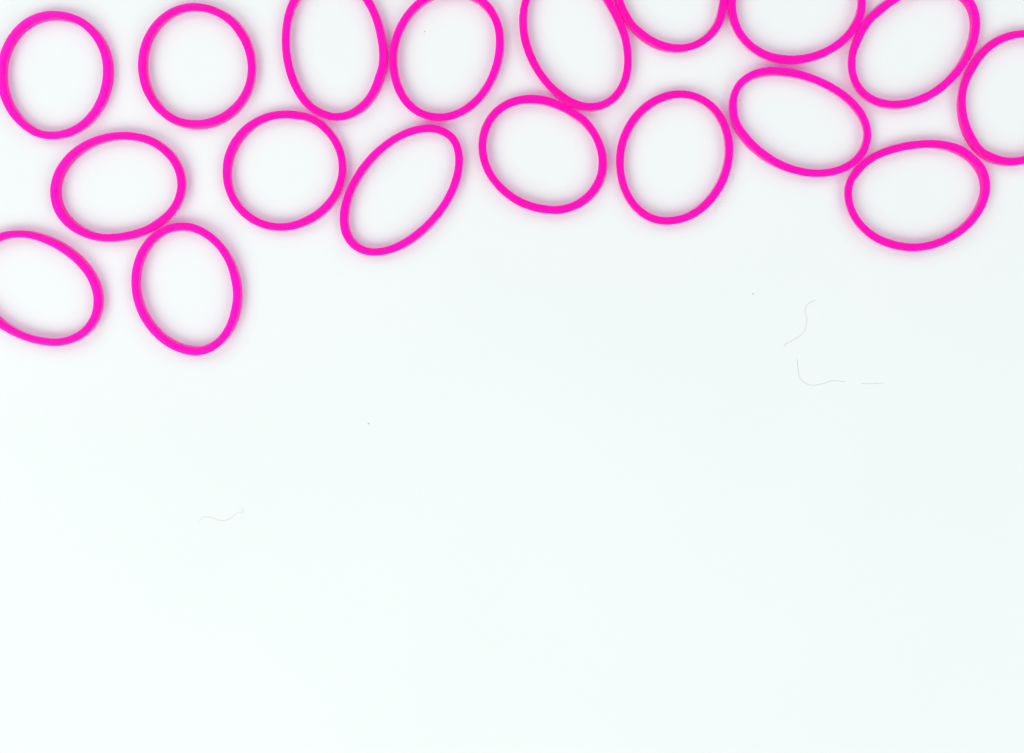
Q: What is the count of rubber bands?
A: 18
